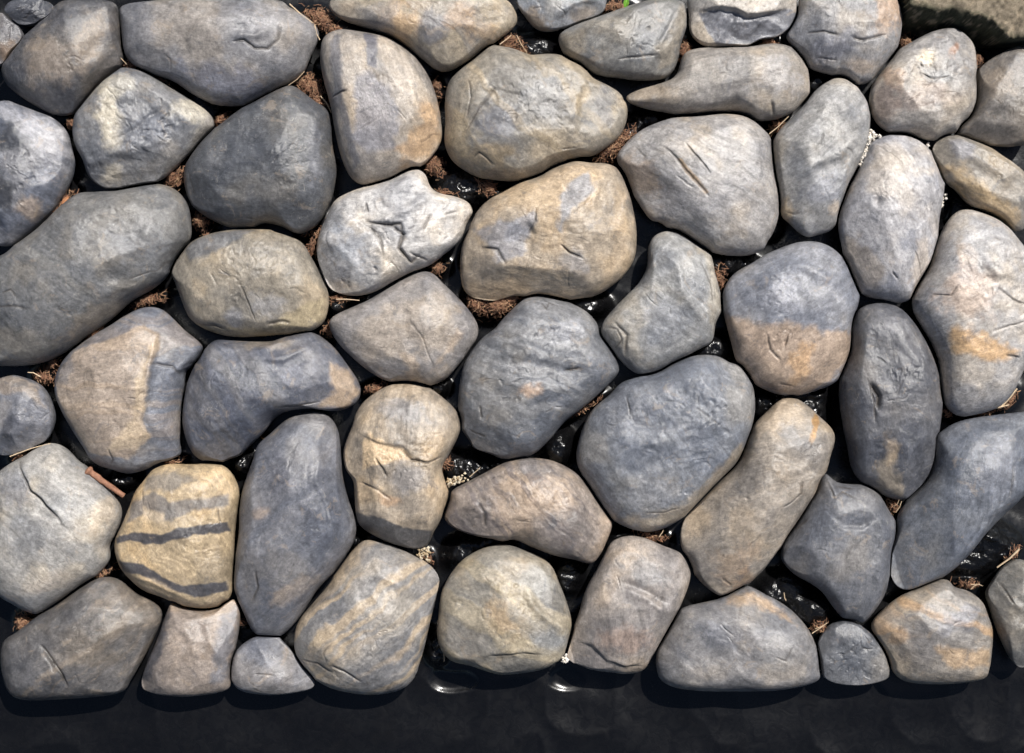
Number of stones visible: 53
